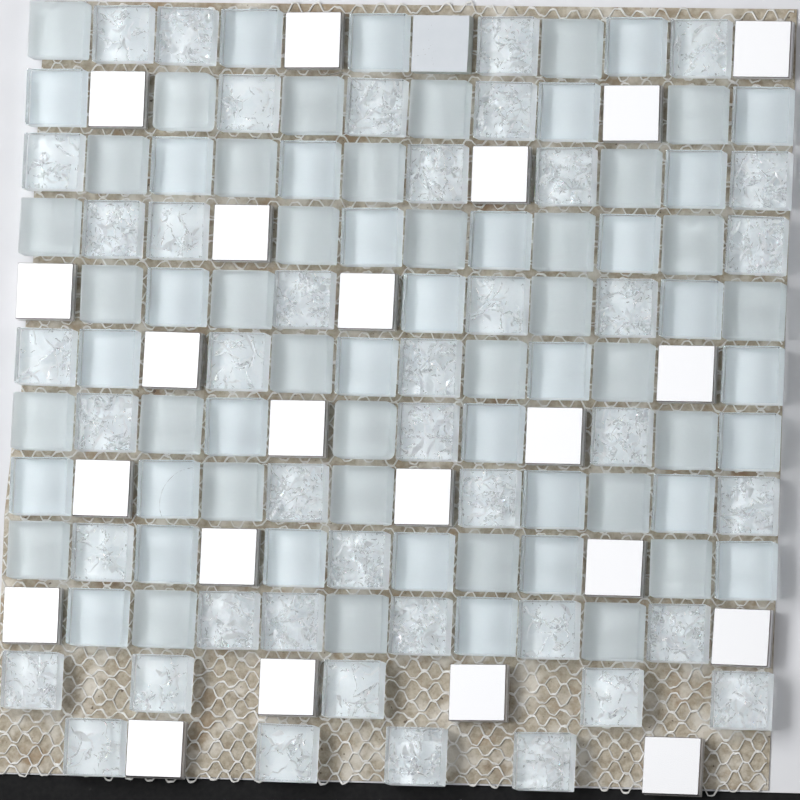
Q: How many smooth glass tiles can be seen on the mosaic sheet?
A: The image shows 68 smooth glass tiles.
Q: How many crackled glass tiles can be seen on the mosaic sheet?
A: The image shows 42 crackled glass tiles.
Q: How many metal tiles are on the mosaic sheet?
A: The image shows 22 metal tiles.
